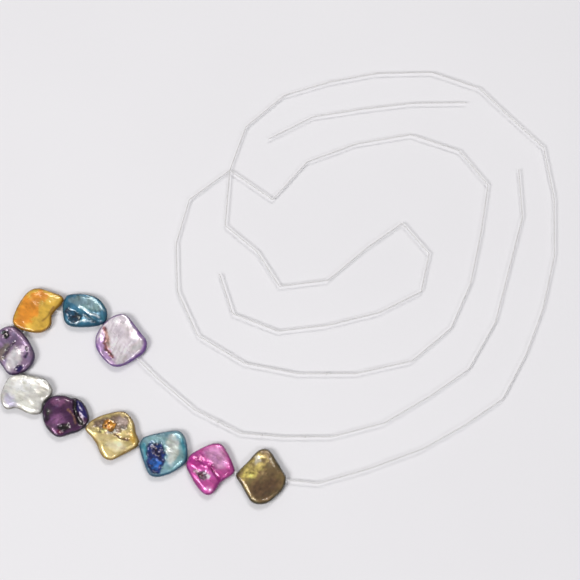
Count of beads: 10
